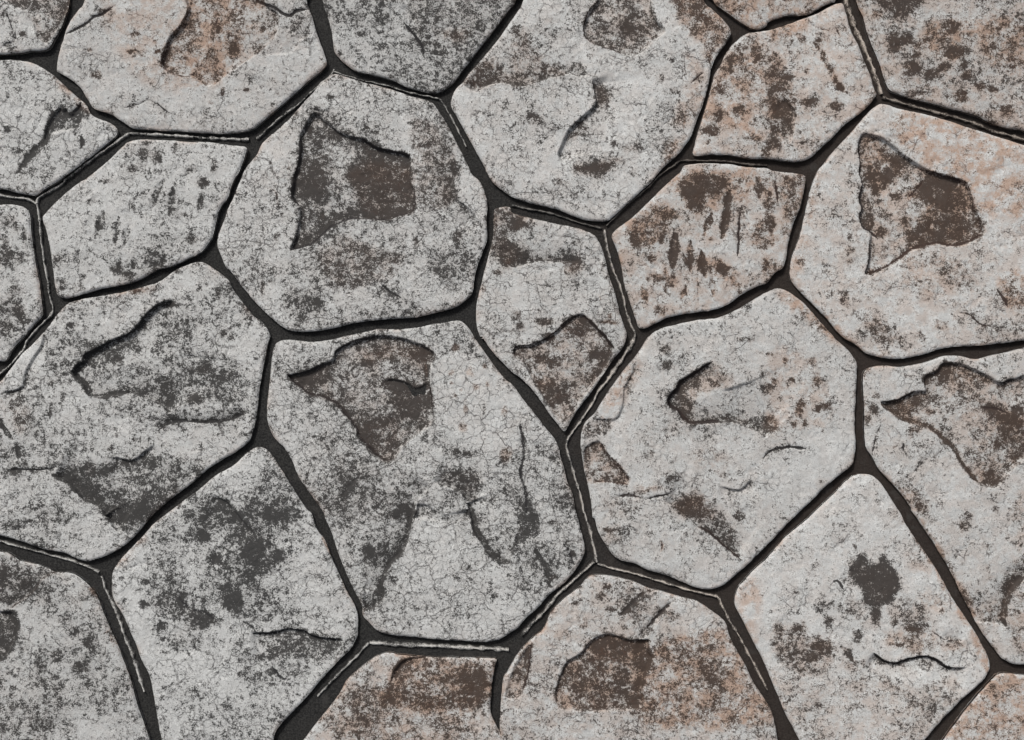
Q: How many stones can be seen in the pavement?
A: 24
